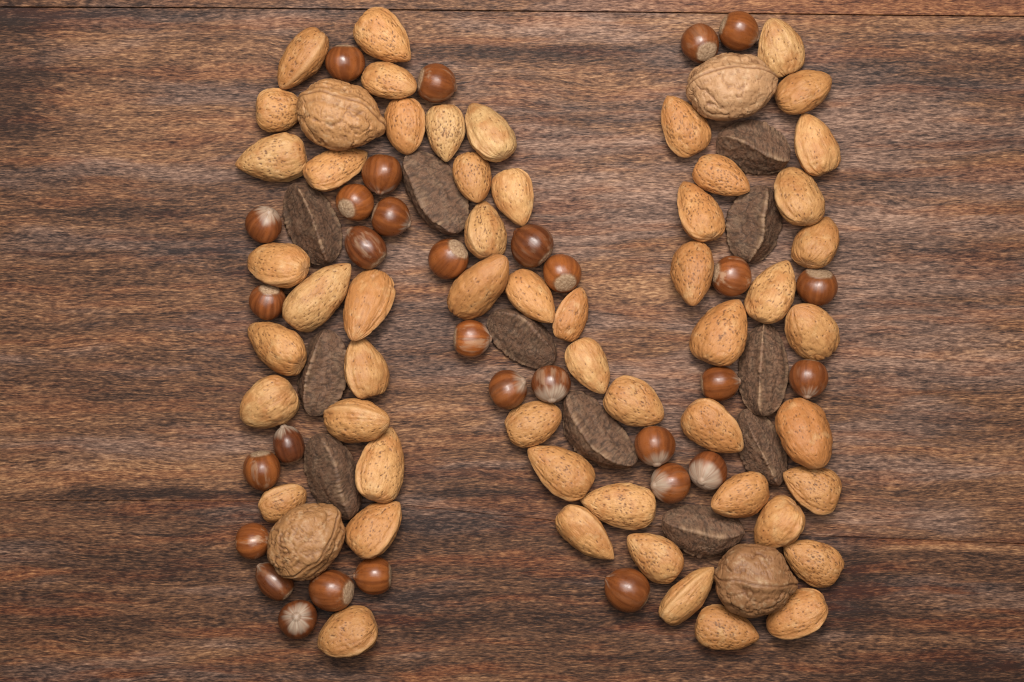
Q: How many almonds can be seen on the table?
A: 54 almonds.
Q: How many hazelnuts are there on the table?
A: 31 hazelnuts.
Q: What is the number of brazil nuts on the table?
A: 11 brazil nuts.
